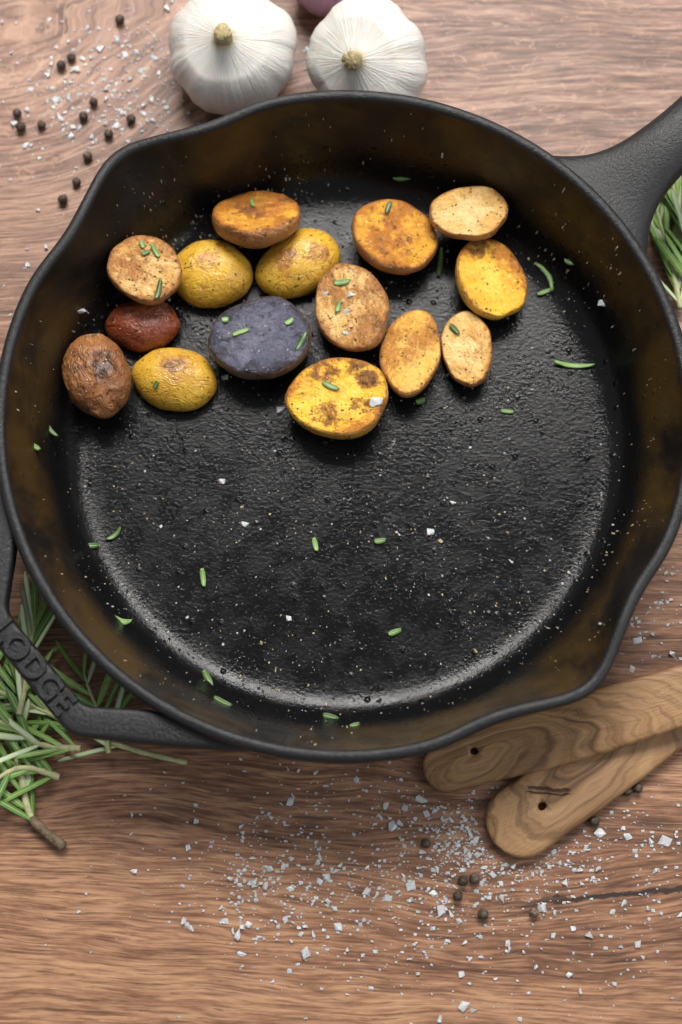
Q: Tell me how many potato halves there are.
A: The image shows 15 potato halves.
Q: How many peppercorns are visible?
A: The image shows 22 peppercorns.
